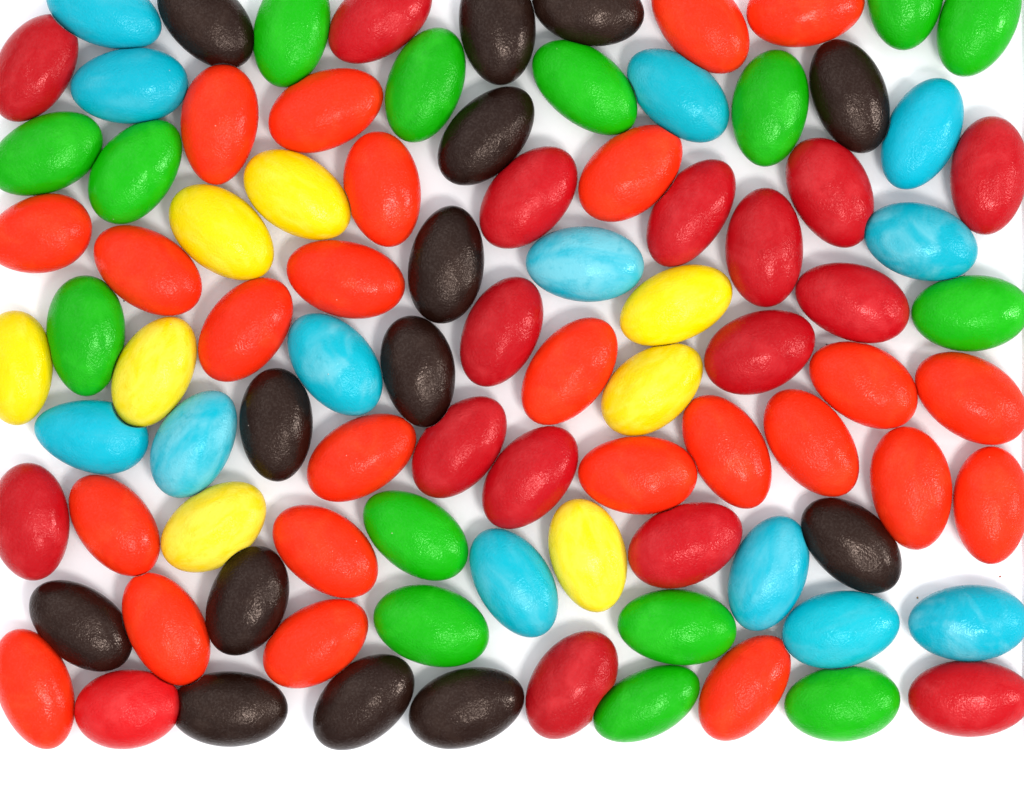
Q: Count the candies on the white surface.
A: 92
